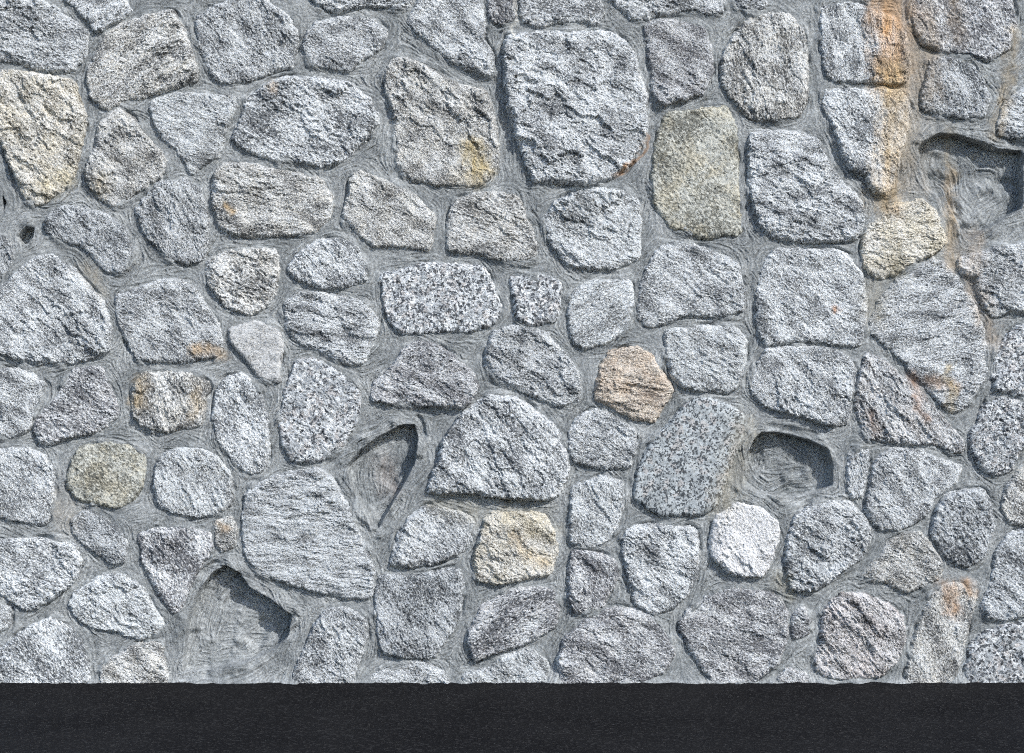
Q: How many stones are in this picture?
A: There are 100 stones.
